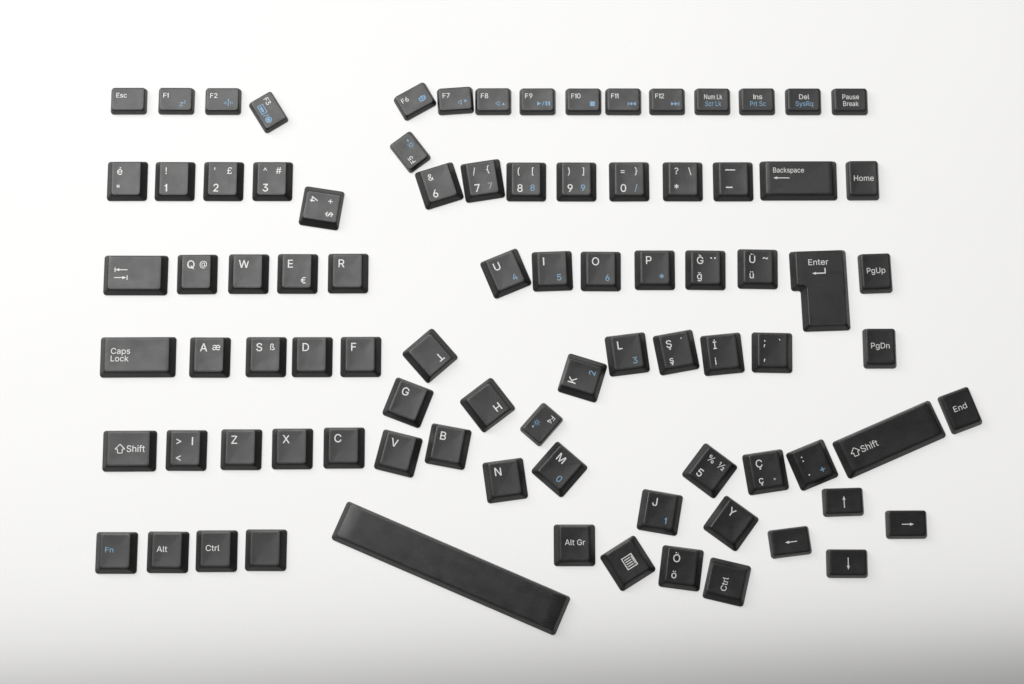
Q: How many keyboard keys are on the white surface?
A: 87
